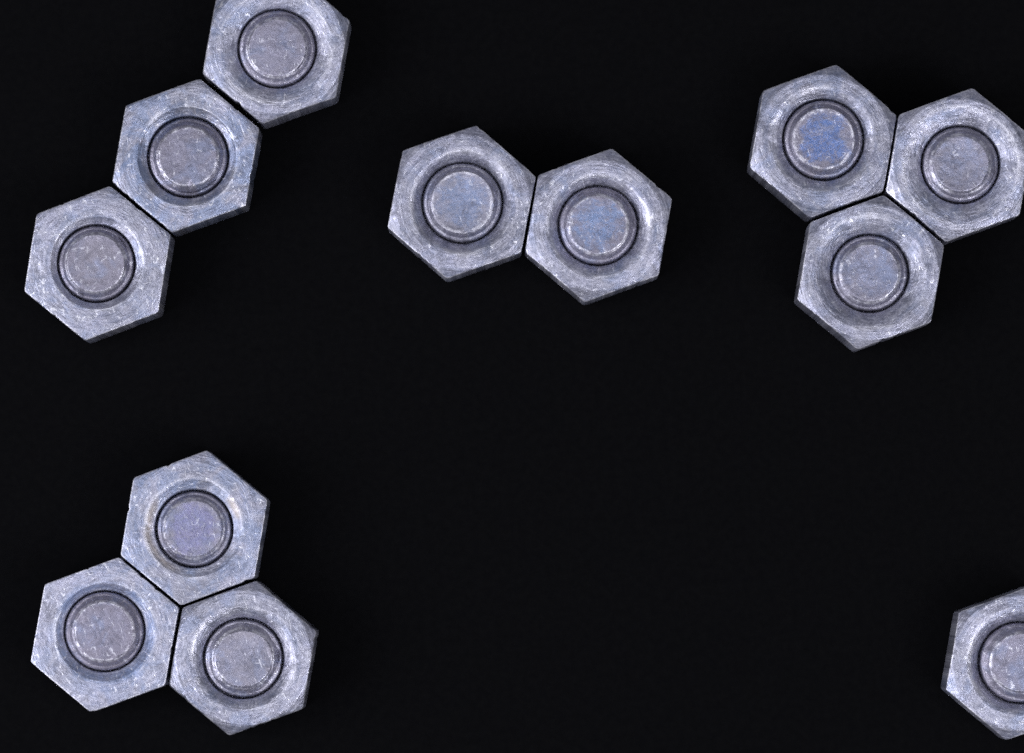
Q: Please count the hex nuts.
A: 12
